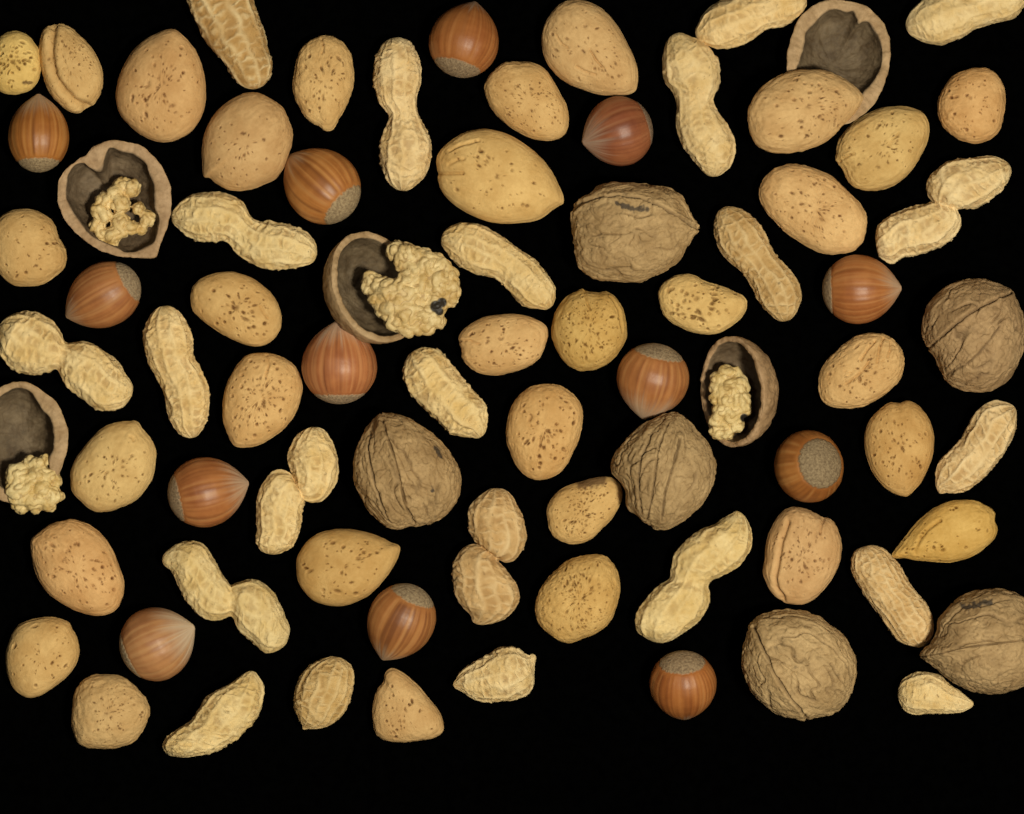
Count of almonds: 31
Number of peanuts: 22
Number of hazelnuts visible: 13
